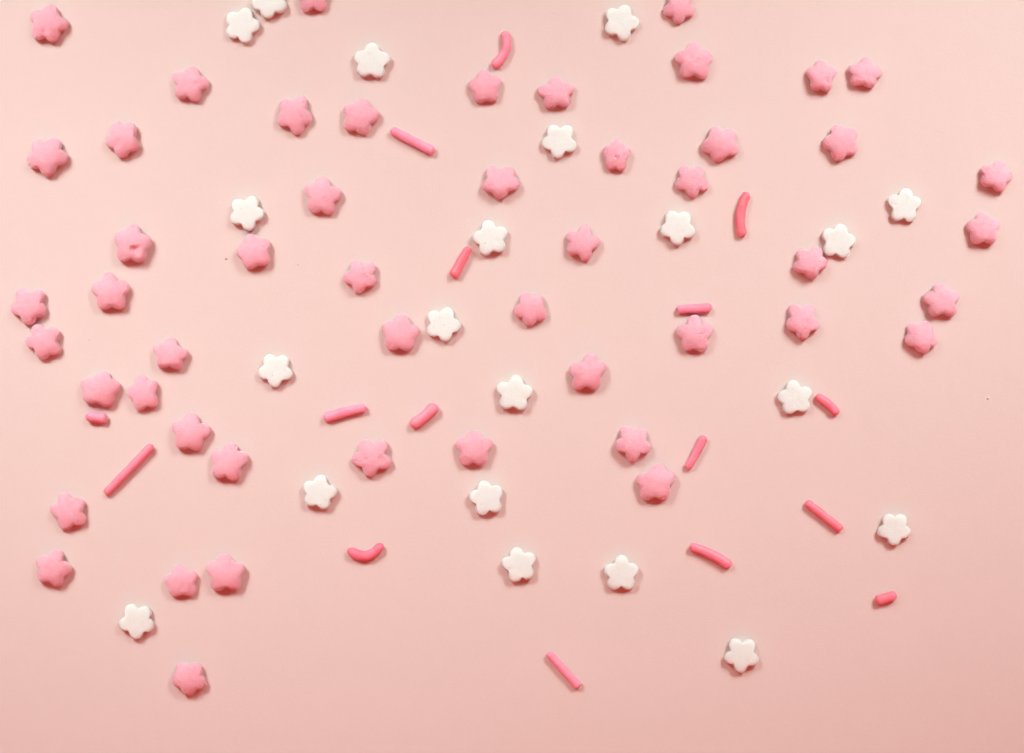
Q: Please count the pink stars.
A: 50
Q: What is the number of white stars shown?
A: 21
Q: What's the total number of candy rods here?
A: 16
